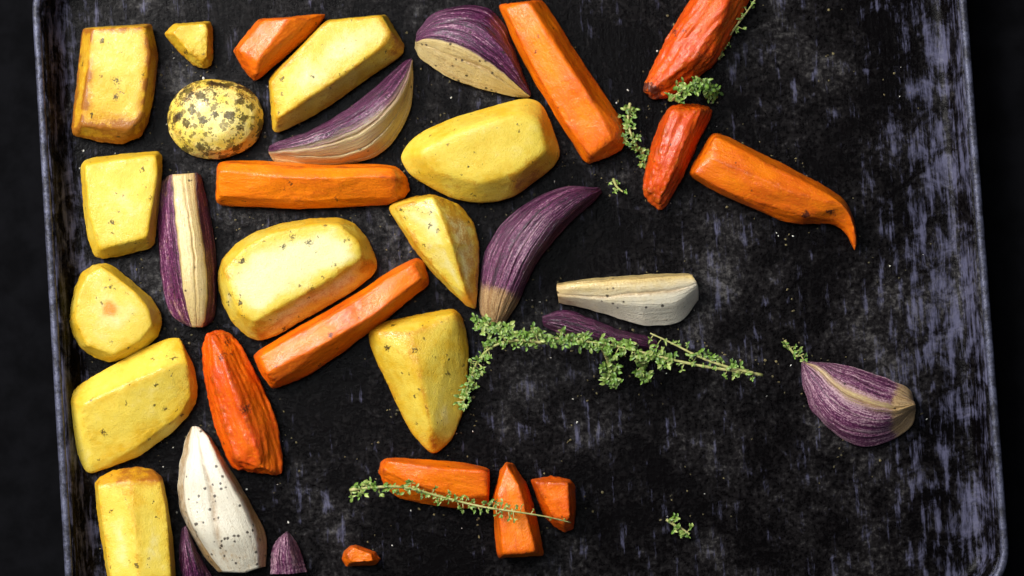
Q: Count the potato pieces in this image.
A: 12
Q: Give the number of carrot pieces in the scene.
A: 12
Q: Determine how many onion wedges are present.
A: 10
